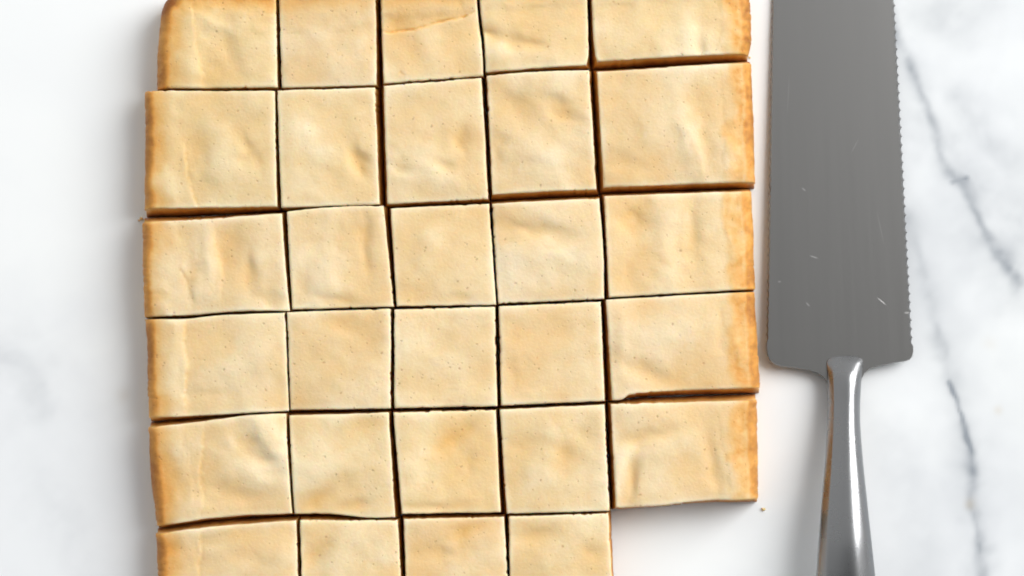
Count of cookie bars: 29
